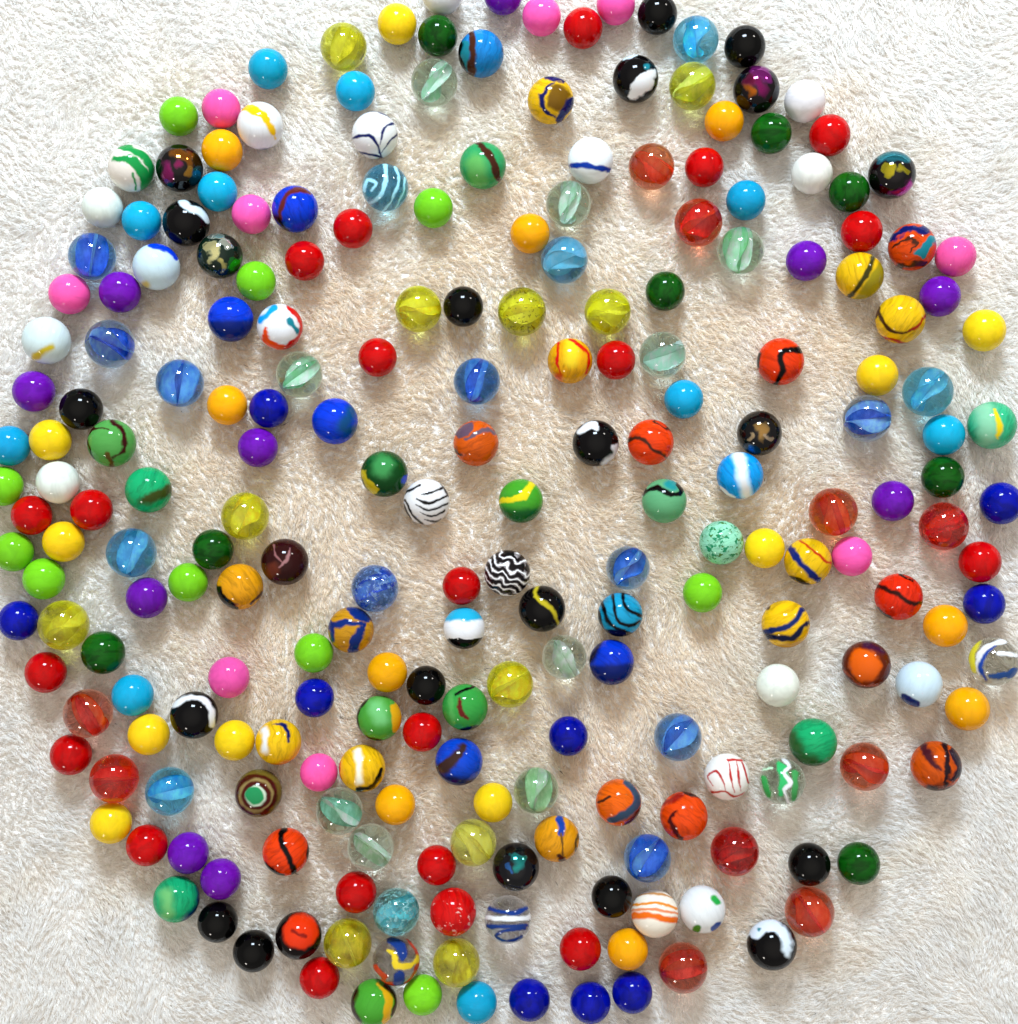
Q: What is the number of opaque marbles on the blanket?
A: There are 182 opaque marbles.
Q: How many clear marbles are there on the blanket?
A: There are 50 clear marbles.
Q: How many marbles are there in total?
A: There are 232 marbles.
